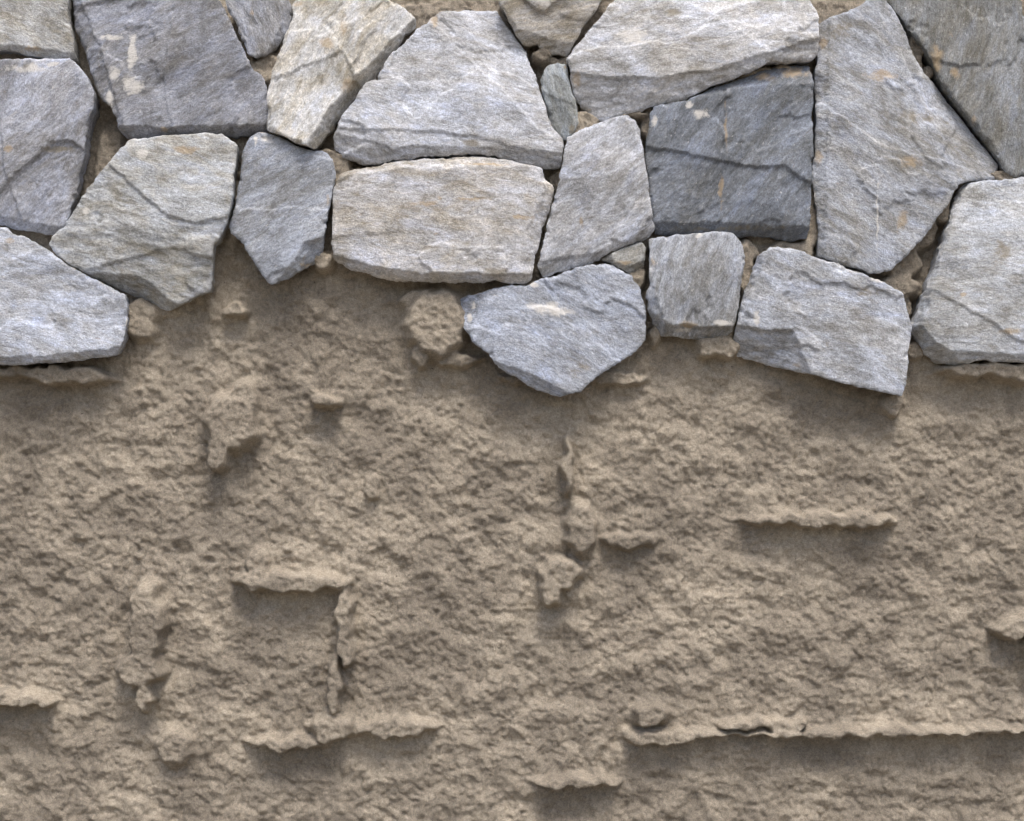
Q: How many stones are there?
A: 22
